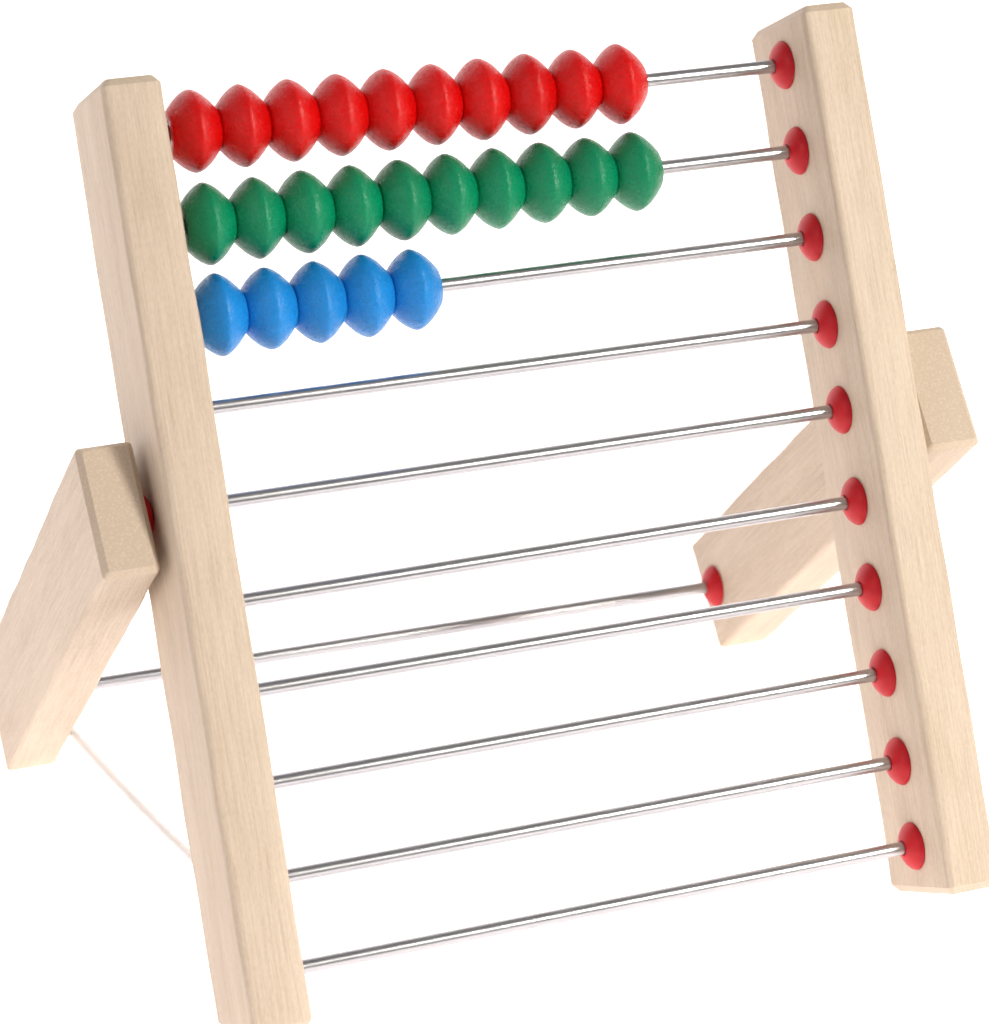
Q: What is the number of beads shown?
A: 25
